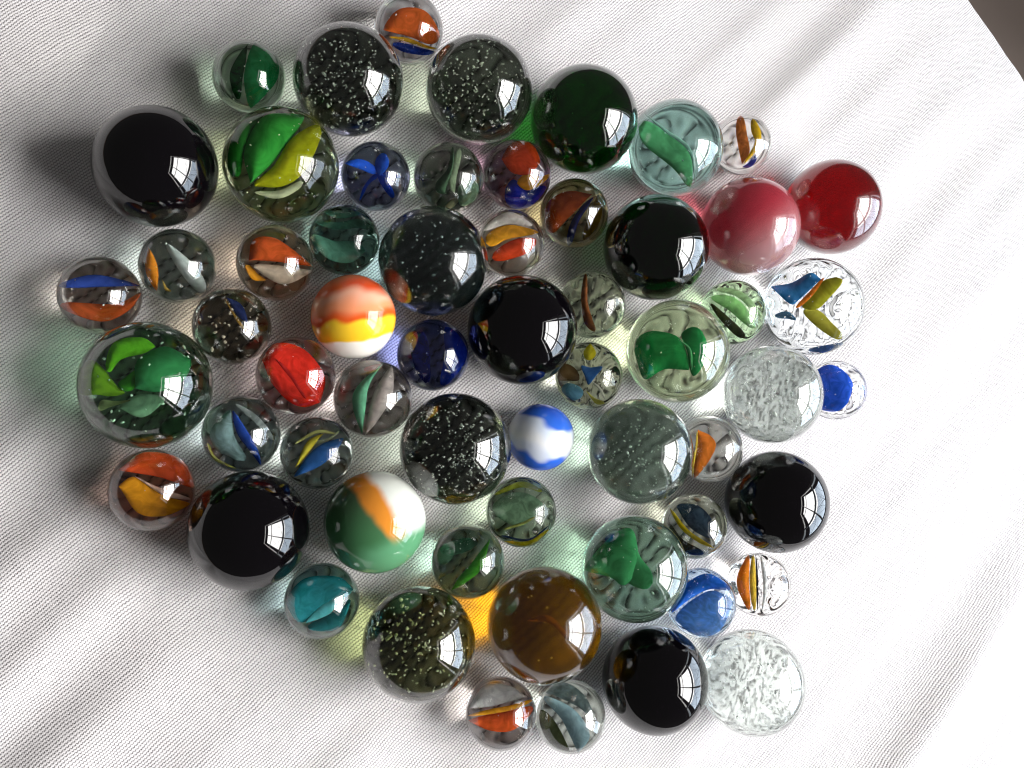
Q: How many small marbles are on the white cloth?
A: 34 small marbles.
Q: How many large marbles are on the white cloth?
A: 25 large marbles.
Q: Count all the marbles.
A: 59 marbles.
